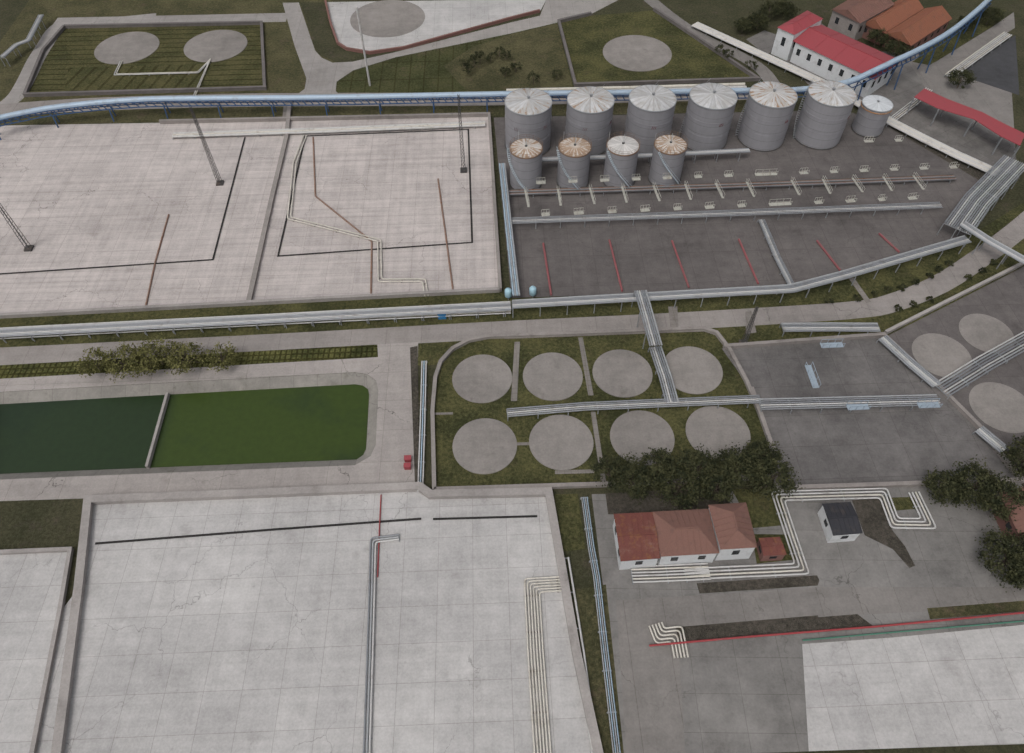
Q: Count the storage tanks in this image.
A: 11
